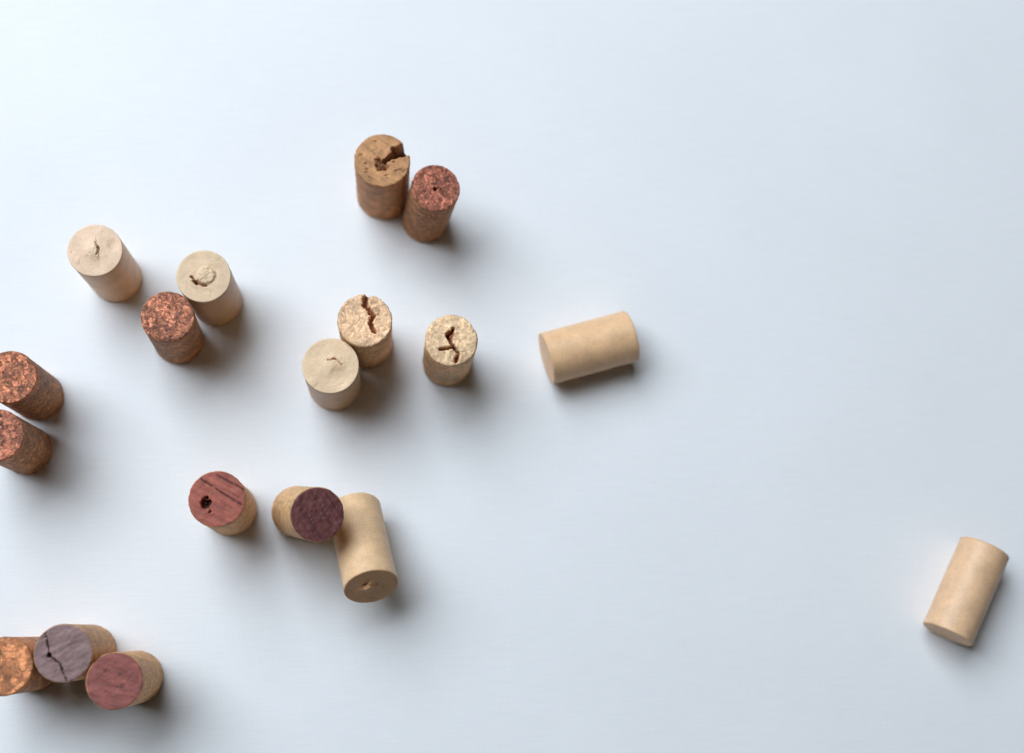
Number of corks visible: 18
